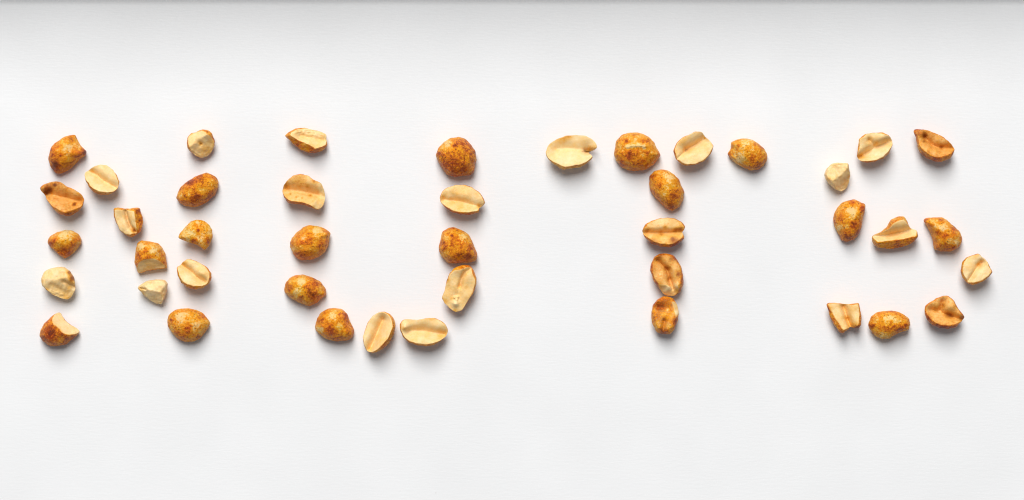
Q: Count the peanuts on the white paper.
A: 43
